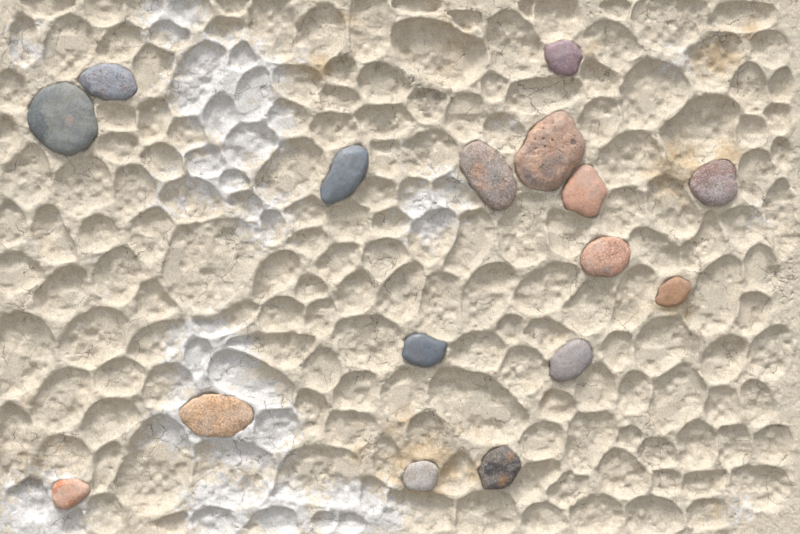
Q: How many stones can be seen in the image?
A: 16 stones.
